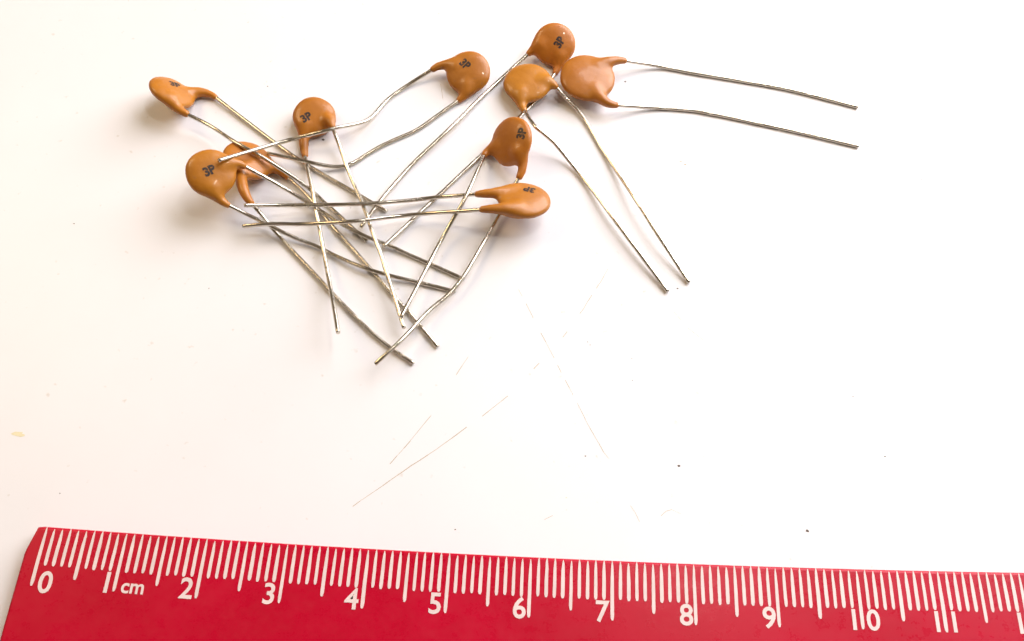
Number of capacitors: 10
